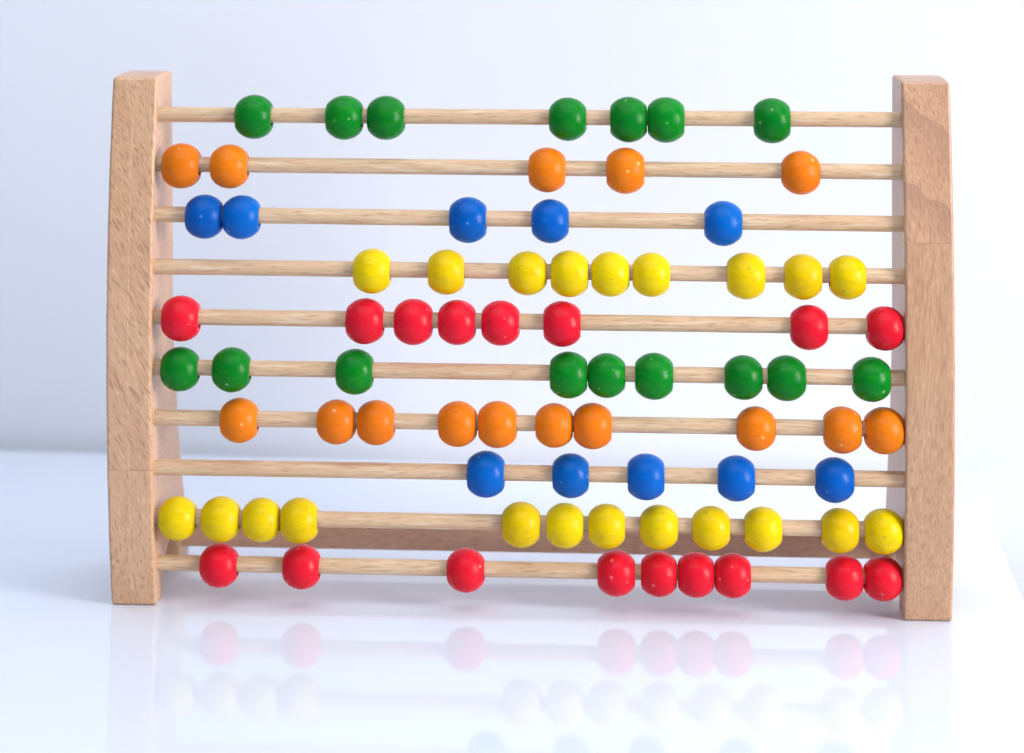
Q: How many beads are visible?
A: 79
